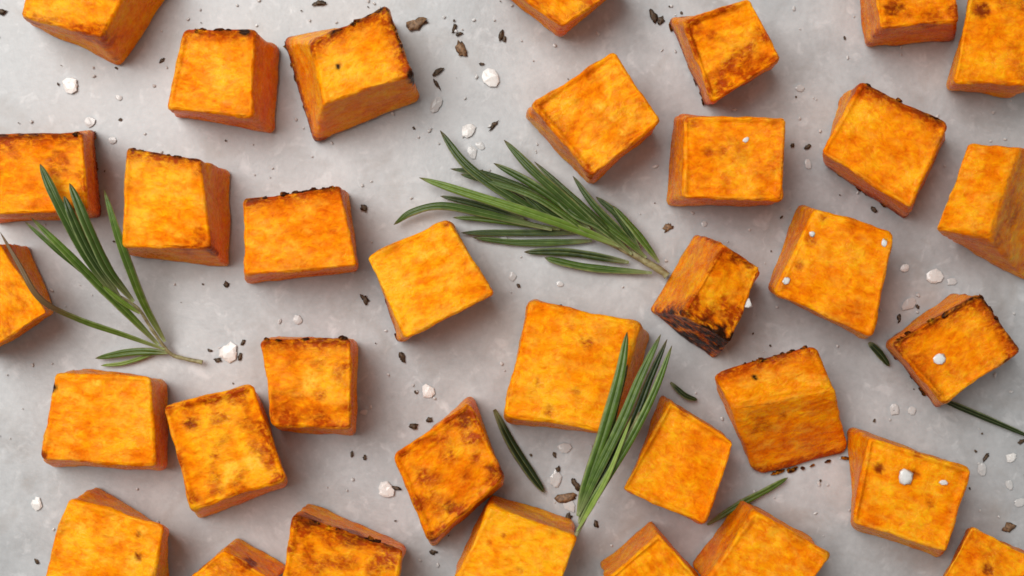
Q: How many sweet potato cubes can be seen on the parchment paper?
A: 34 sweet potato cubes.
